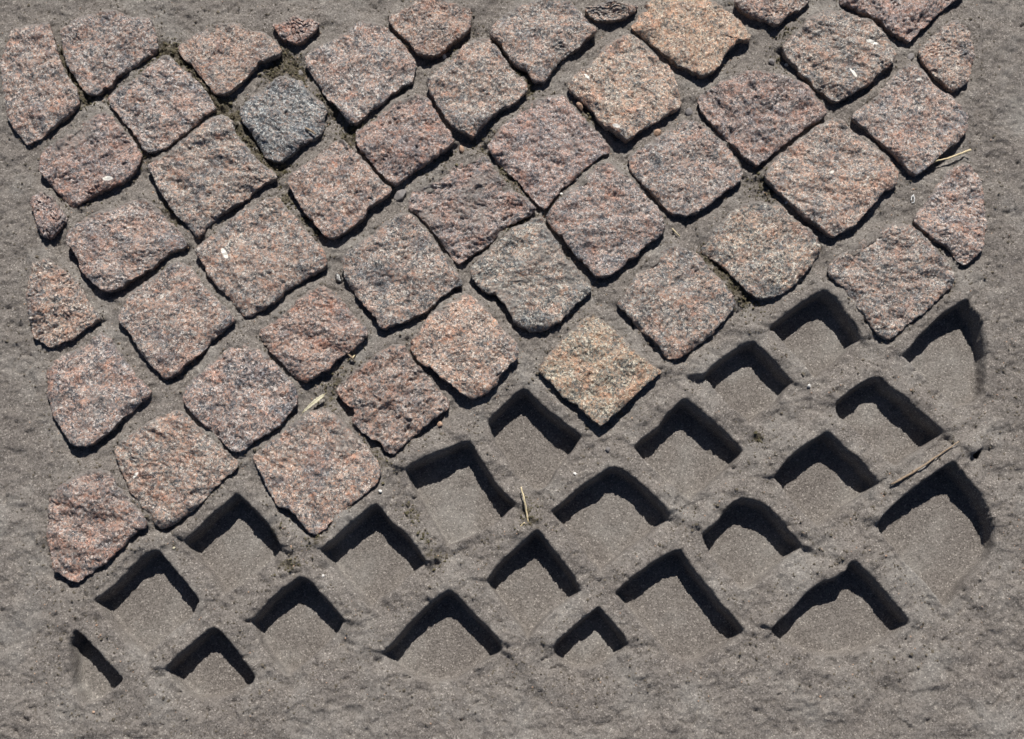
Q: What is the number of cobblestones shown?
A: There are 48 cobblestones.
